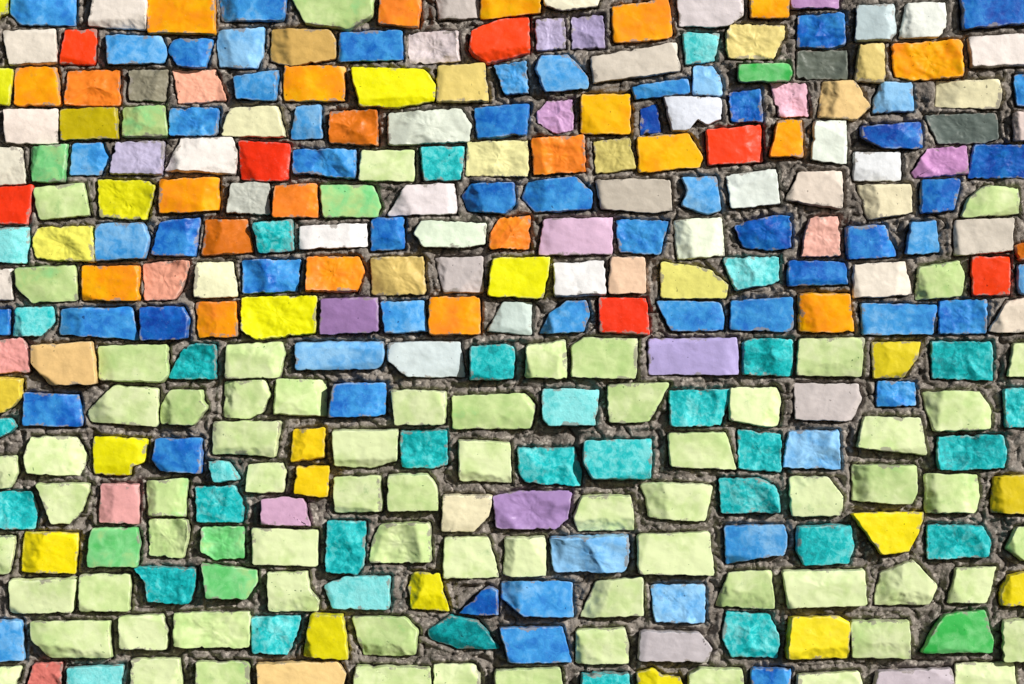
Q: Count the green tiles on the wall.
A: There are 78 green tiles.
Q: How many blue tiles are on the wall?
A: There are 61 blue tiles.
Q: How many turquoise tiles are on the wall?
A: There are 33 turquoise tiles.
